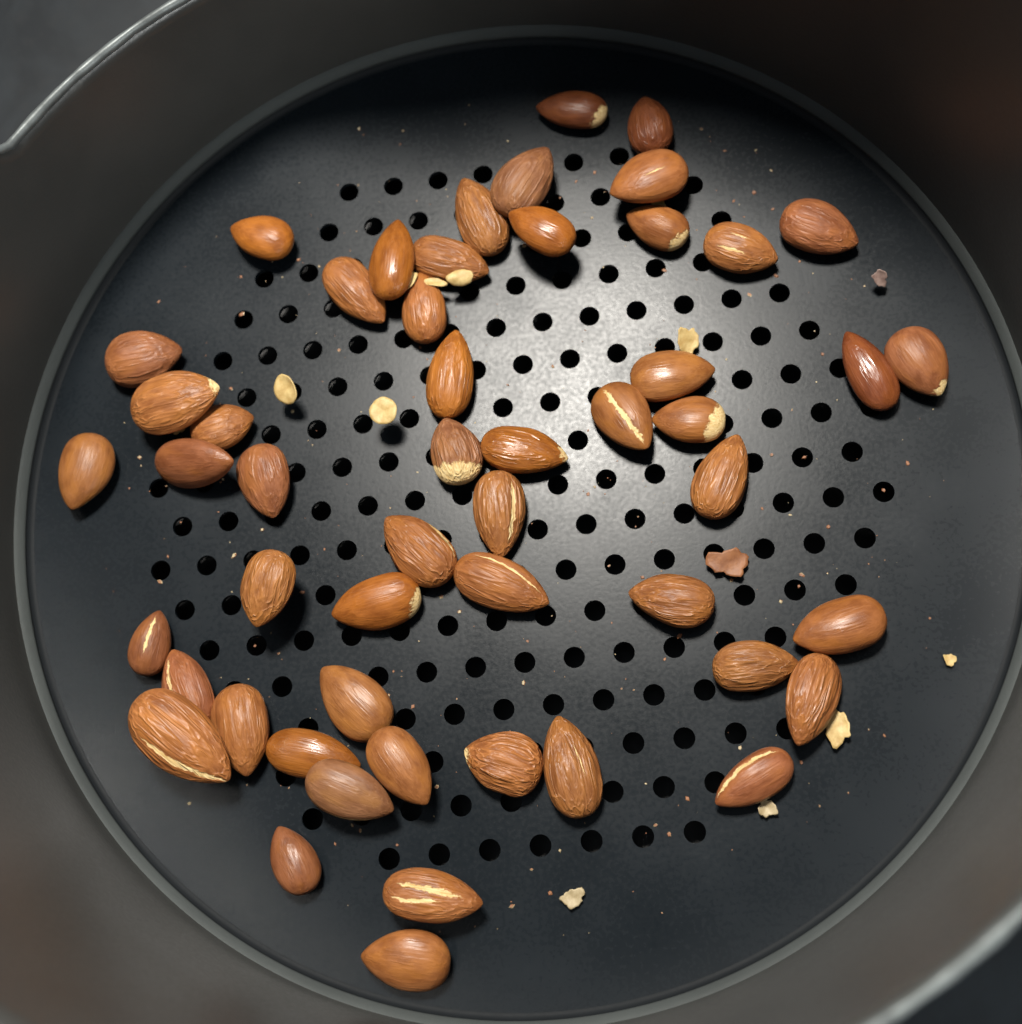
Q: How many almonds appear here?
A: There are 52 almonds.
